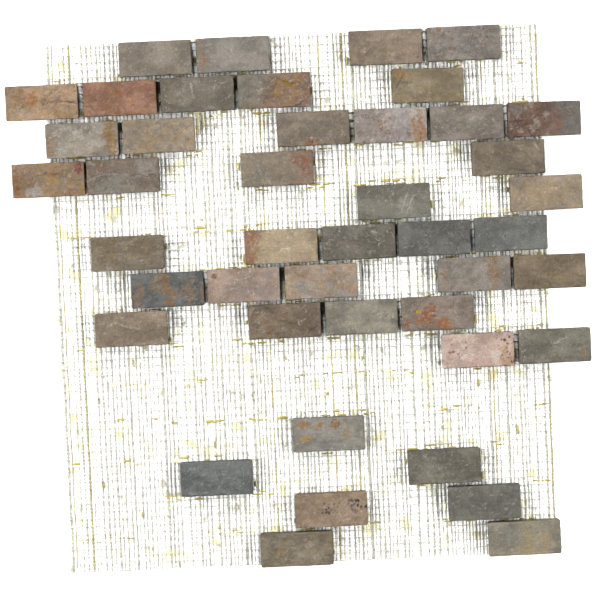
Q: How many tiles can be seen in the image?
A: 44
